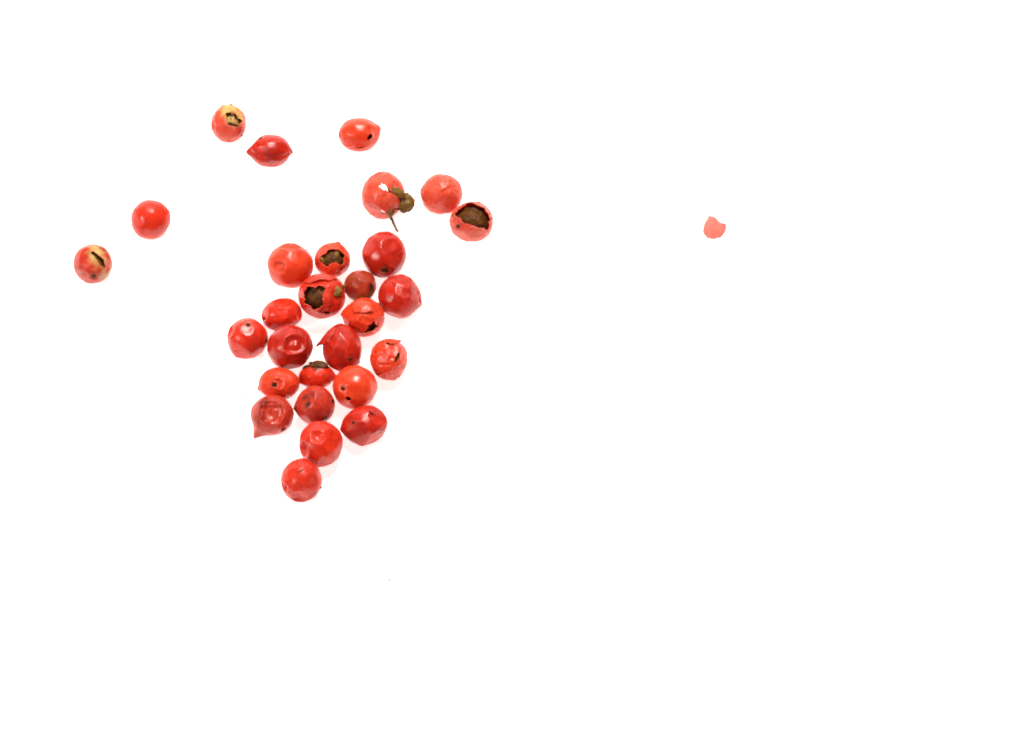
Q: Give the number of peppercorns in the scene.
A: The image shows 28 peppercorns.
